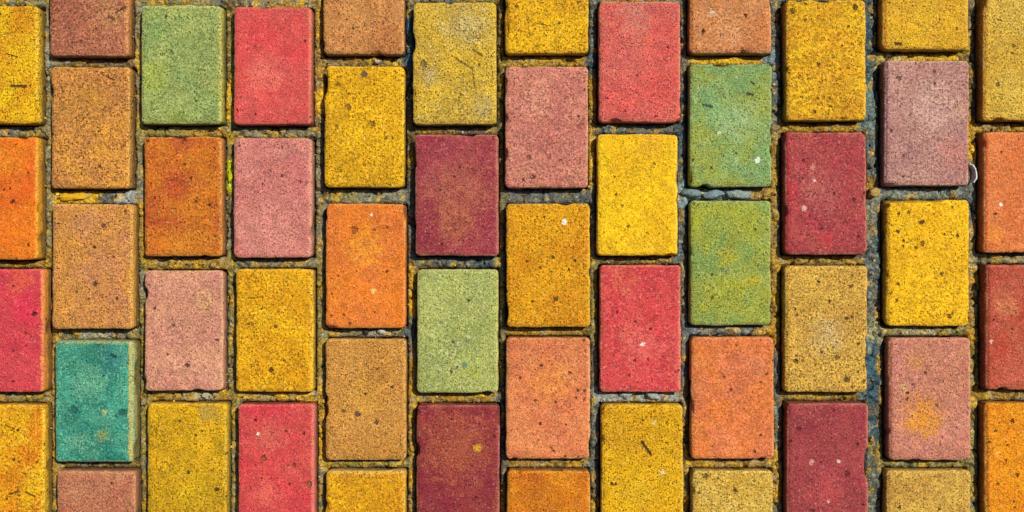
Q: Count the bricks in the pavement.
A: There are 53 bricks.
